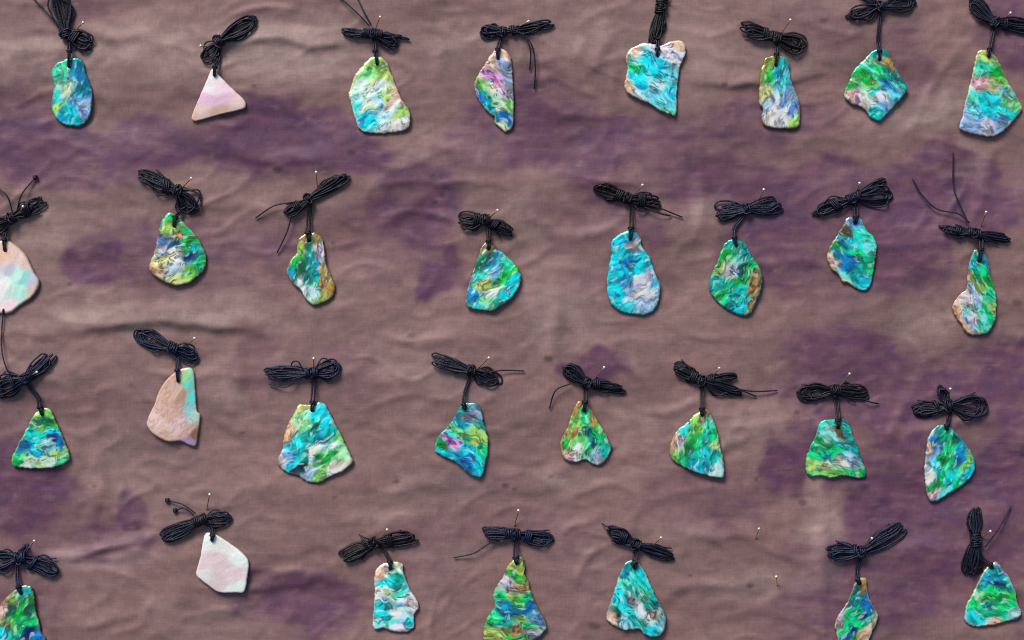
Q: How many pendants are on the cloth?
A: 31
